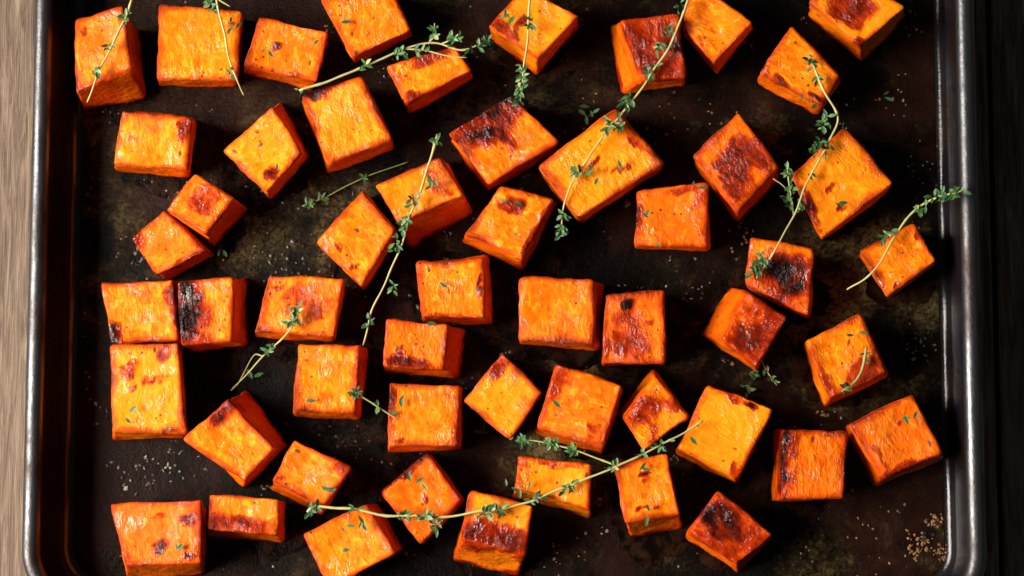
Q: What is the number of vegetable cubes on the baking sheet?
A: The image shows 53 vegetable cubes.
